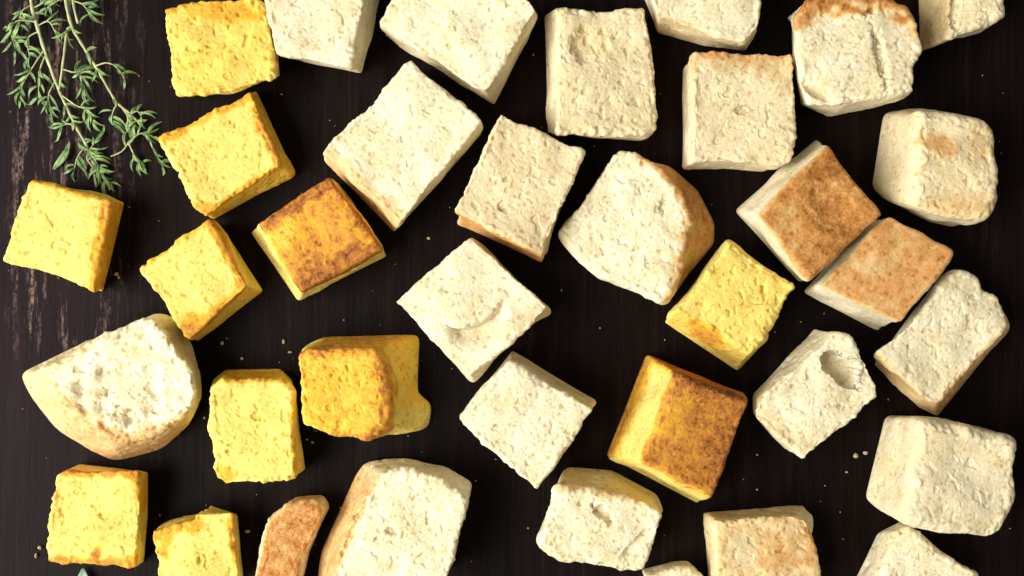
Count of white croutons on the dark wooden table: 25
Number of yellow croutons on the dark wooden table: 11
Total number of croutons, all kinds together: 36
